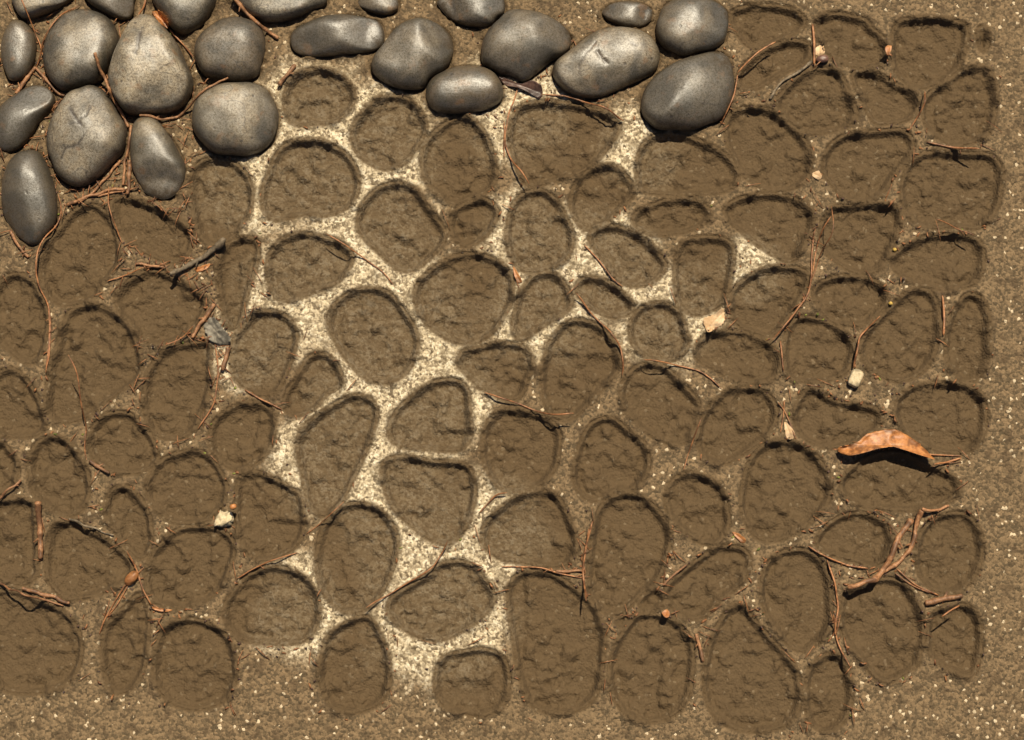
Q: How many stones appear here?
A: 23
